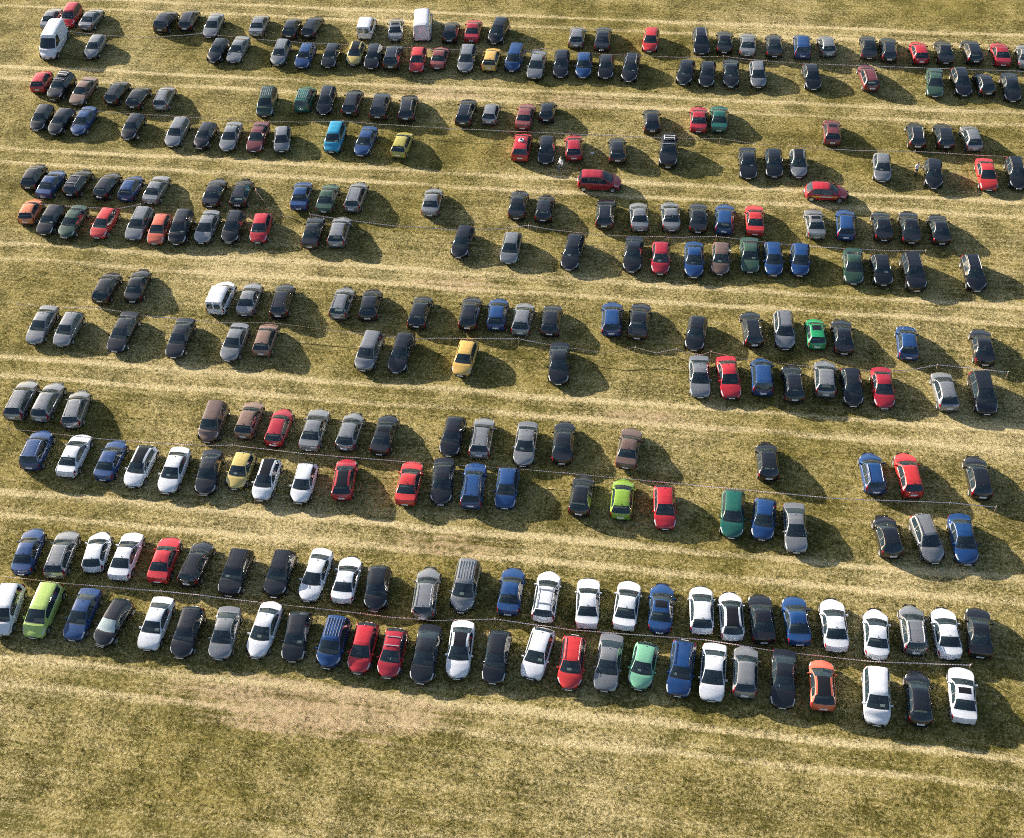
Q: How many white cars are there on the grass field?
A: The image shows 25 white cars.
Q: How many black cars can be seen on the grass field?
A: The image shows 114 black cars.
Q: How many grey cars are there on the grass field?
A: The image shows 60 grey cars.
